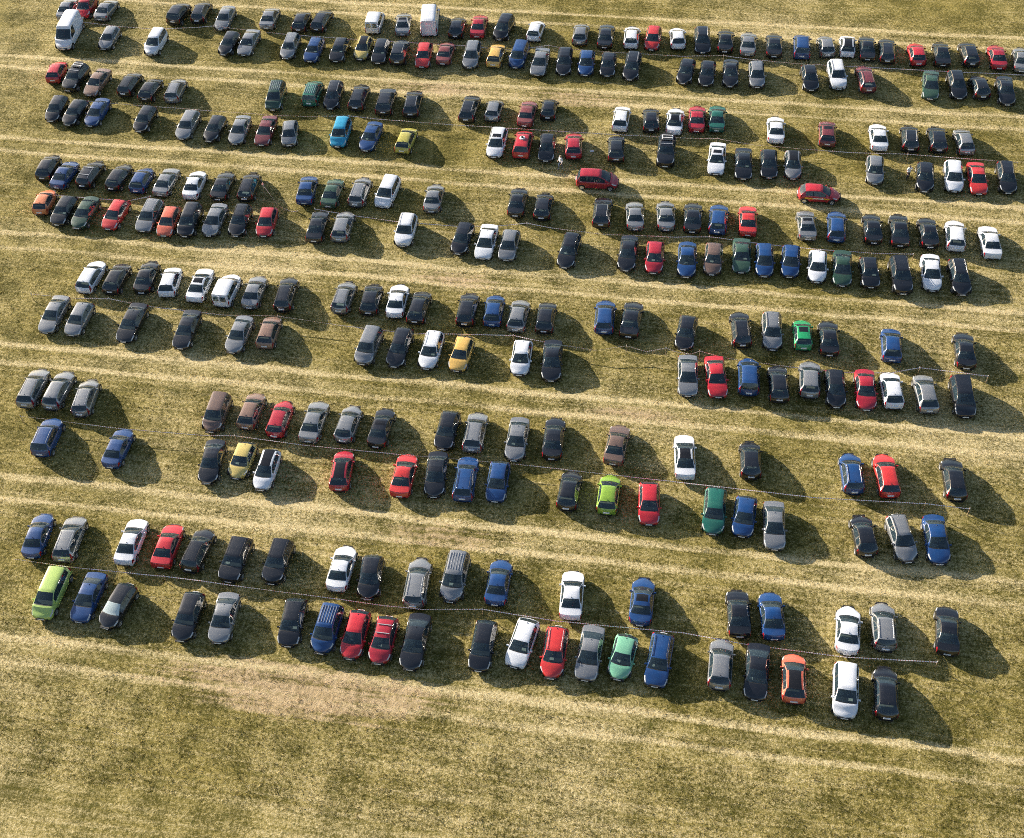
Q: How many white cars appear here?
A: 36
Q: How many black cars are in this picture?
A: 114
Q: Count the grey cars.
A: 60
